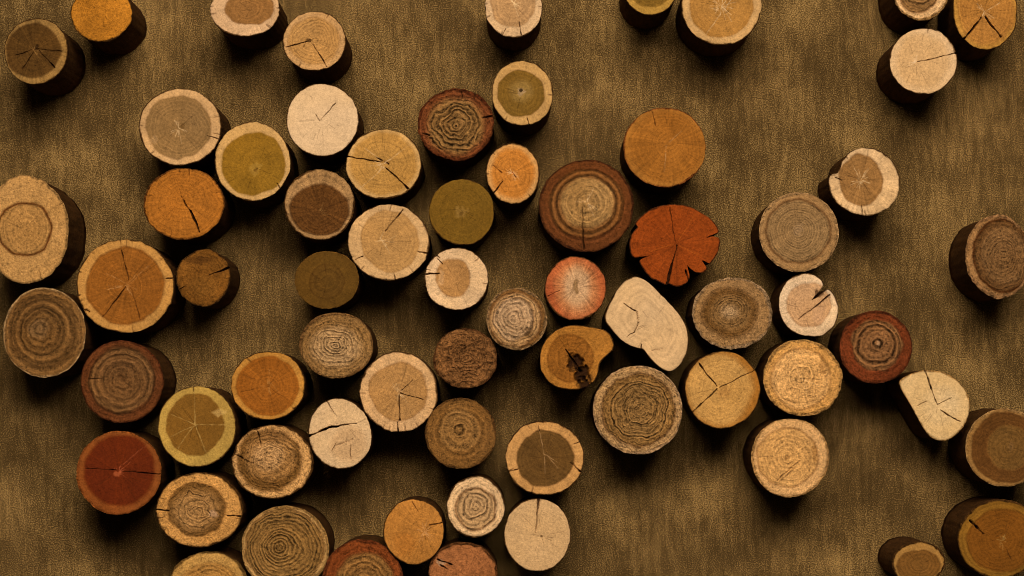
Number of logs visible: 67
